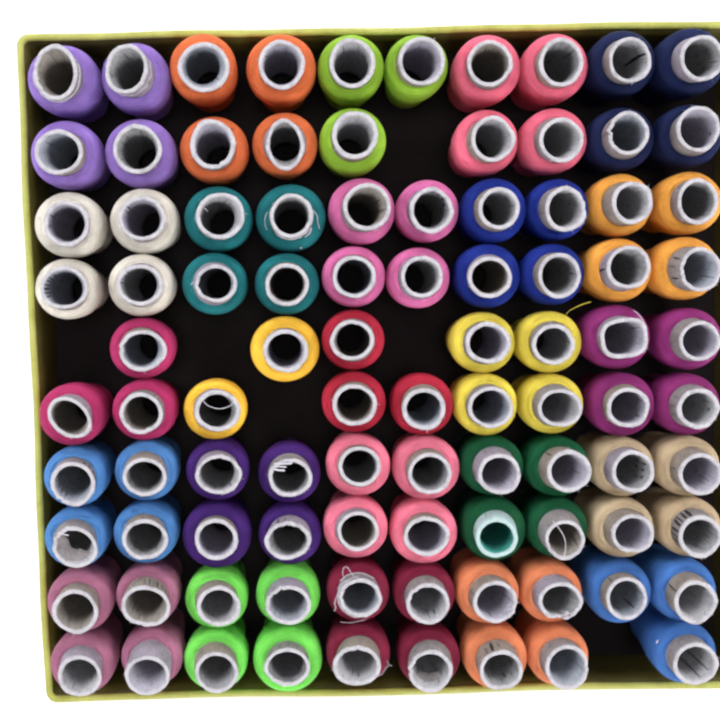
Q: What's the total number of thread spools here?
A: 94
